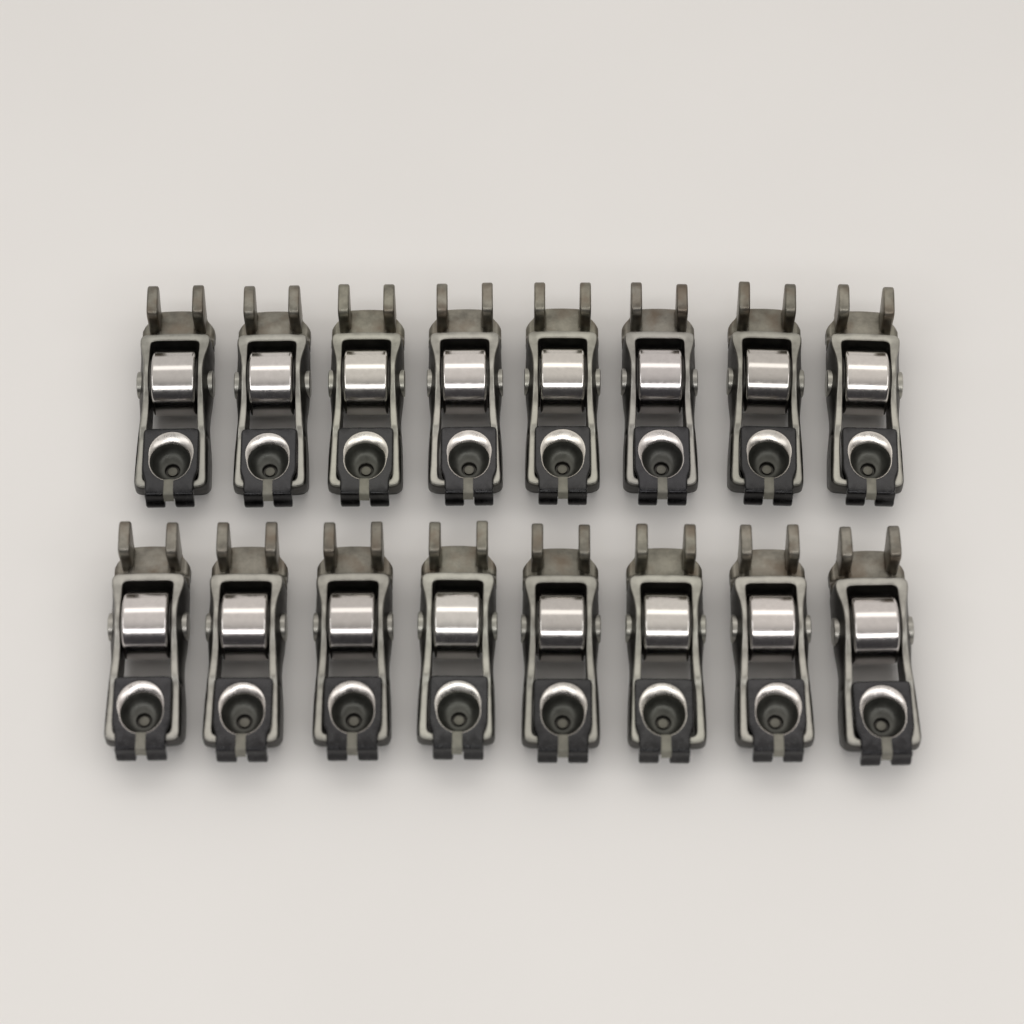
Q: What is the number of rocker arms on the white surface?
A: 16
